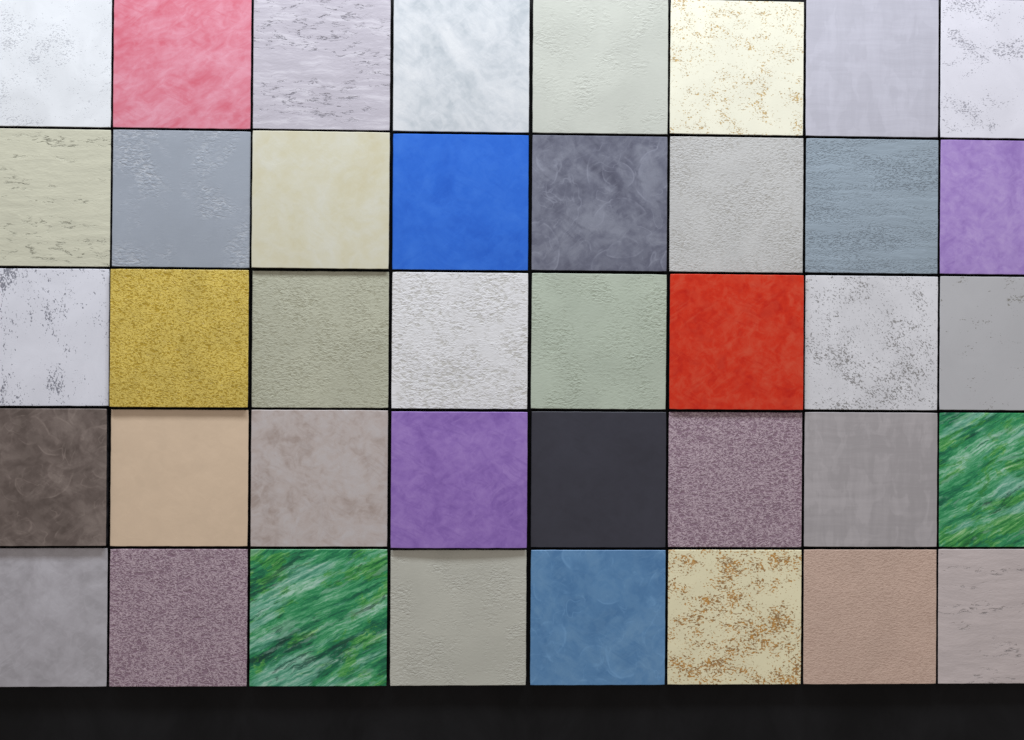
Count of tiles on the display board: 40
